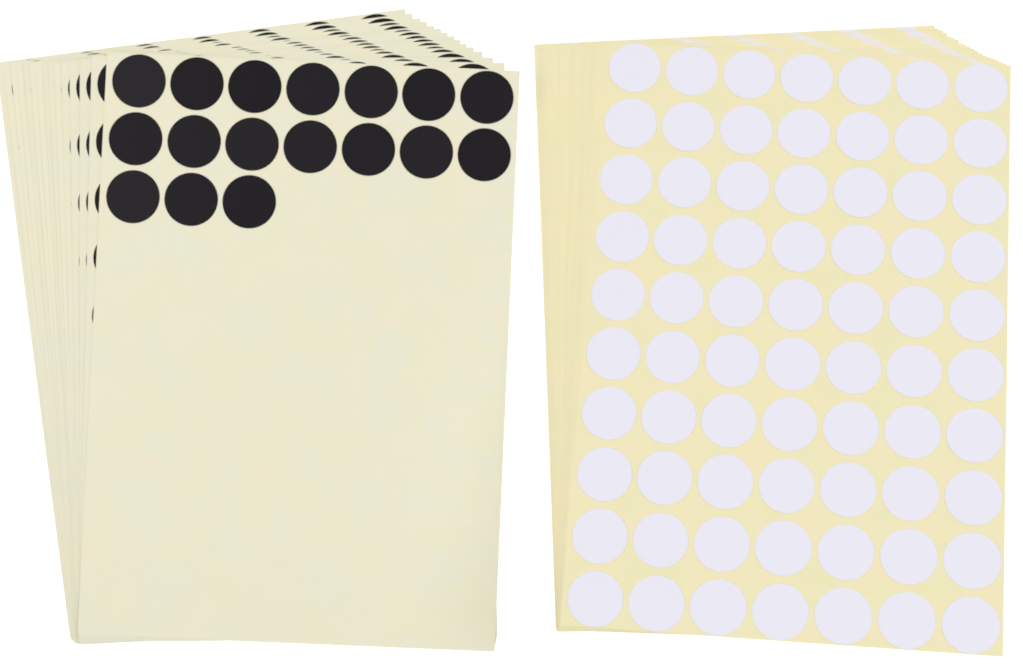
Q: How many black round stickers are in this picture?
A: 17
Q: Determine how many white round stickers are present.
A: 70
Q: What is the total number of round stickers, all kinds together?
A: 87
